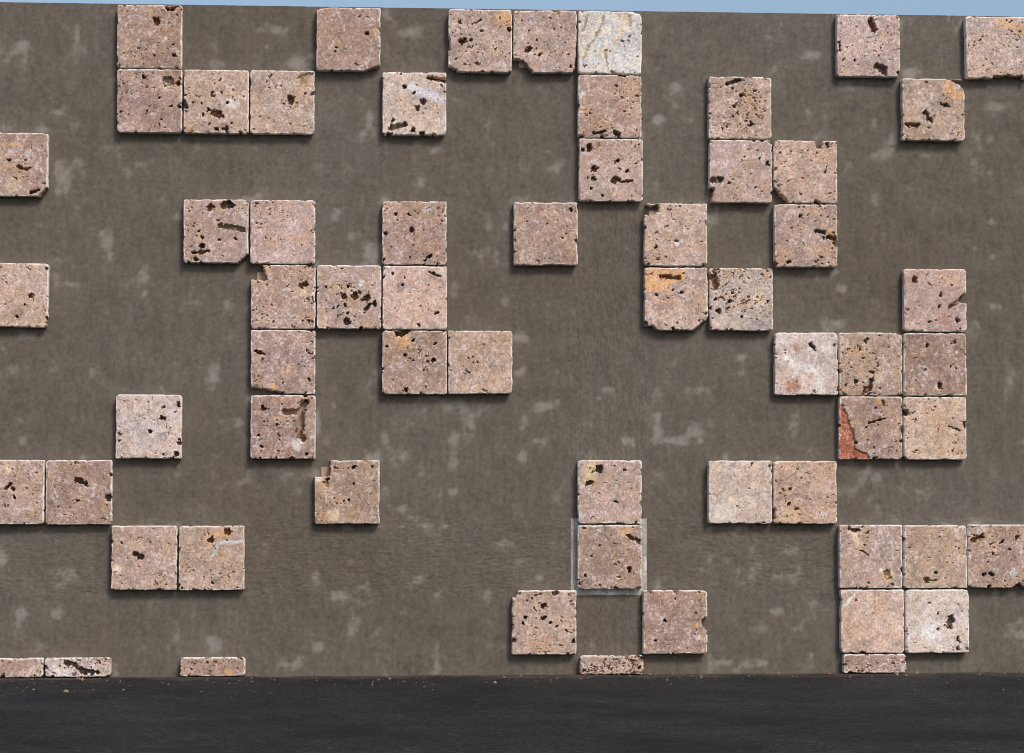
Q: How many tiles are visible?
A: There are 62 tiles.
